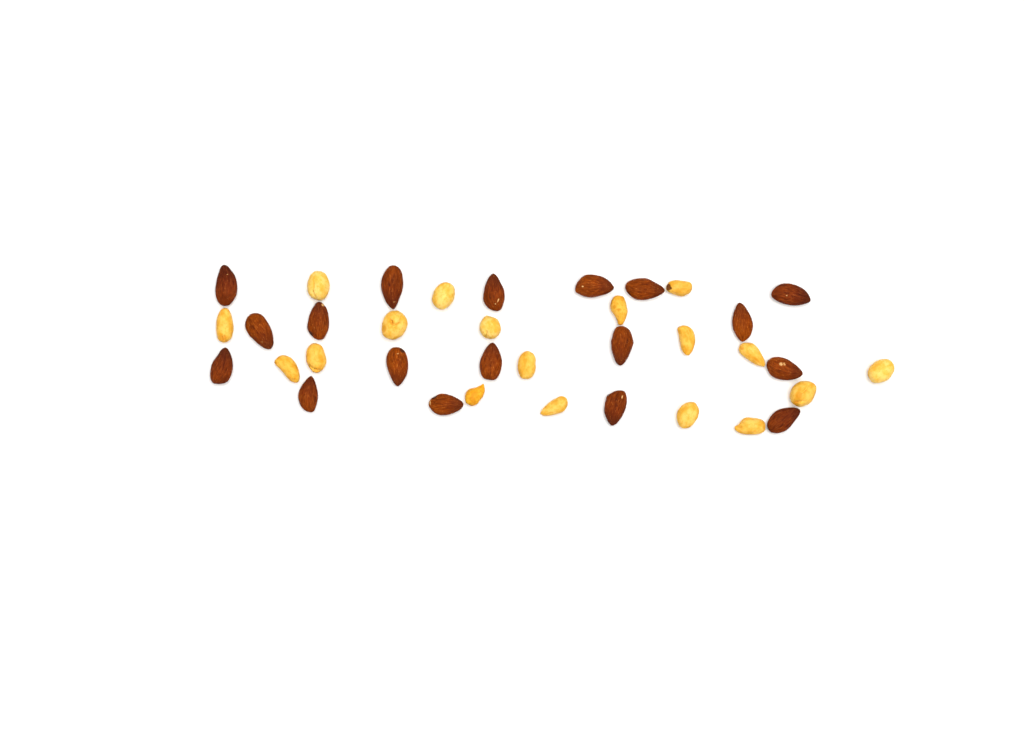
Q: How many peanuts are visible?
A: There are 18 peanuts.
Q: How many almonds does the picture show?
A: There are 18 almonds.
